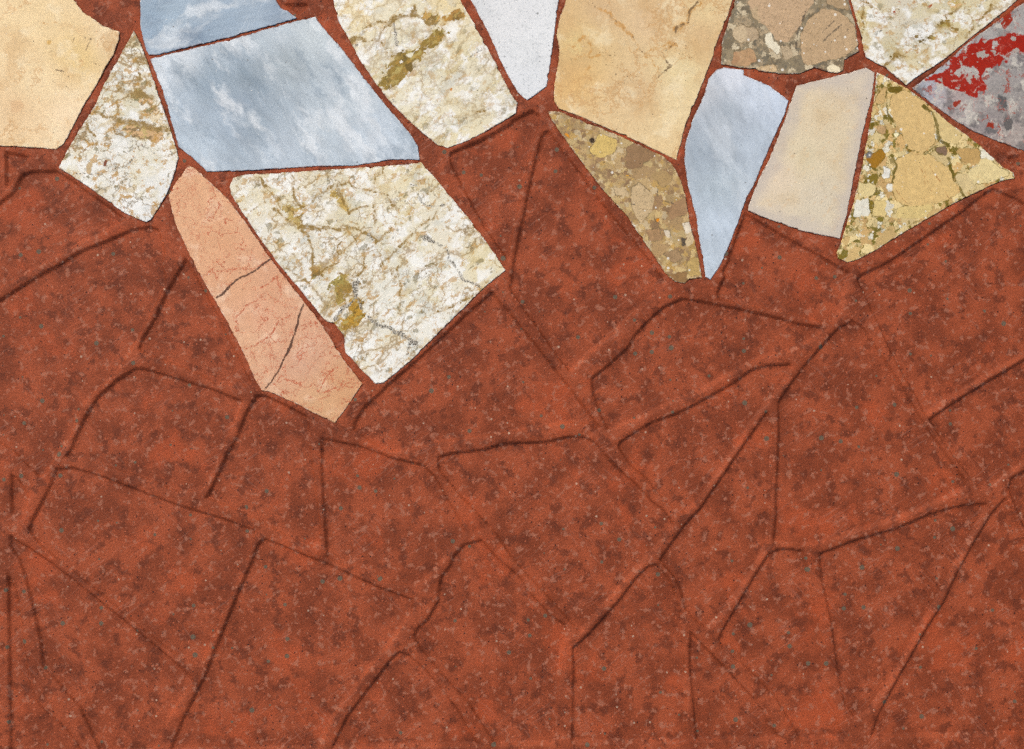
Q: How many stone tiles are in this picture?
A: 16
